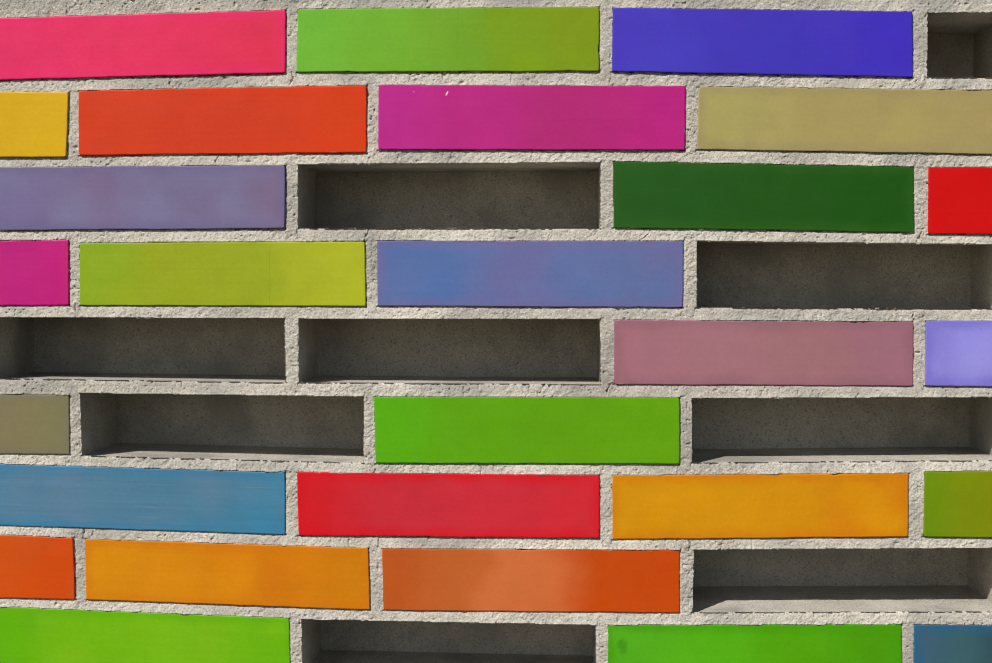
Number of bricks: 27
